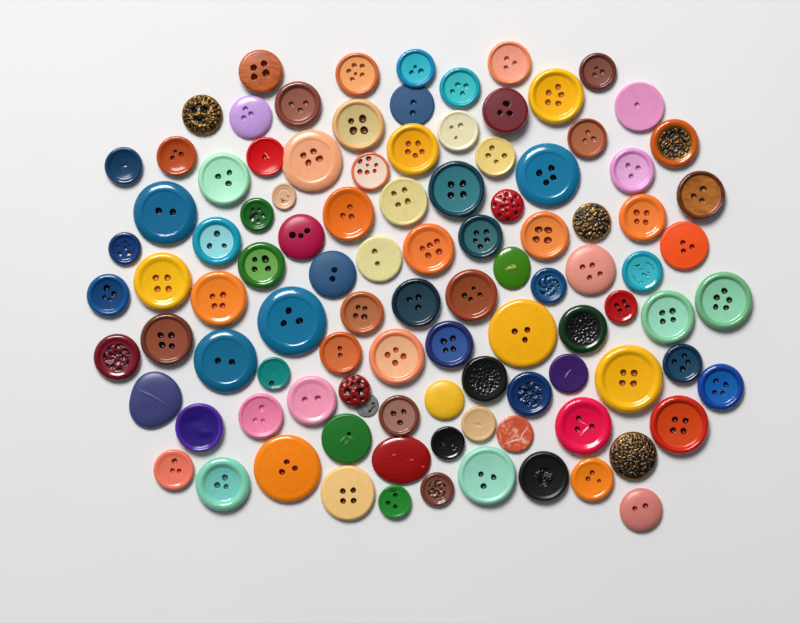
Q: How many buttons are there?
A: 102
